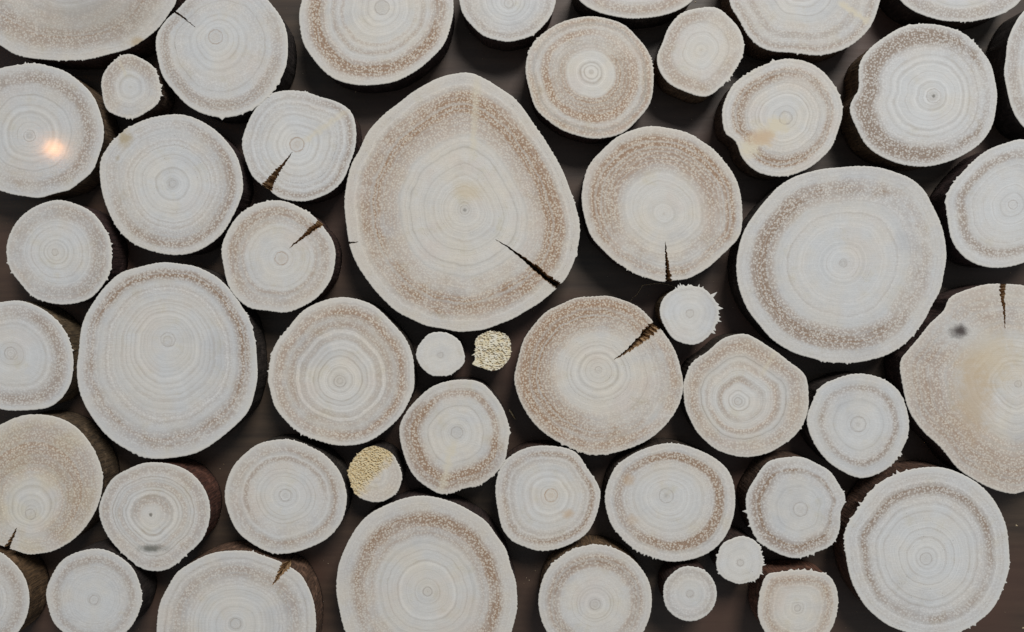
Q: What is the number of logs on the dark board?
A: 49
